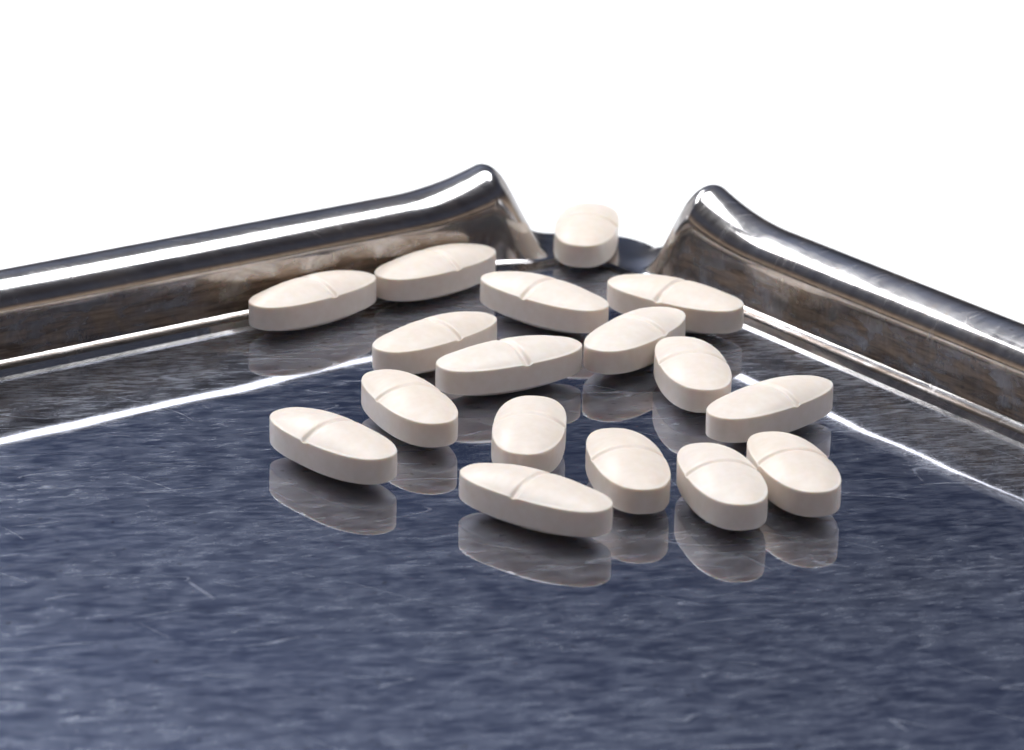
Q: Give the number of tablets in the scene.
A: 17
